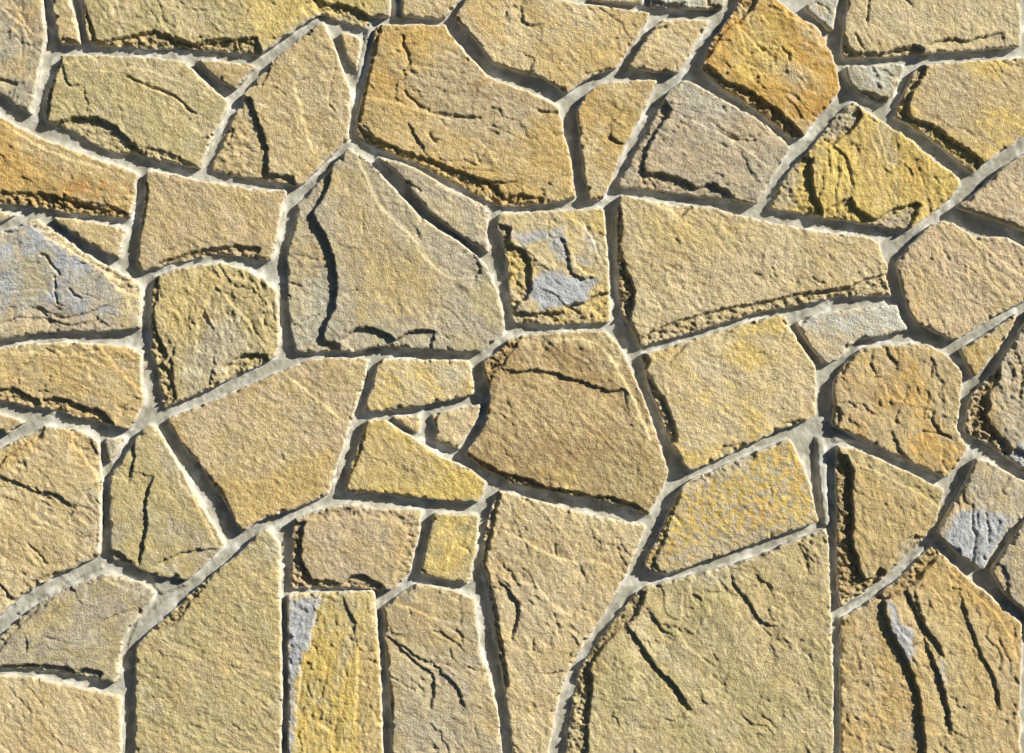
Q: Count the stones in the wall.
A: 63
